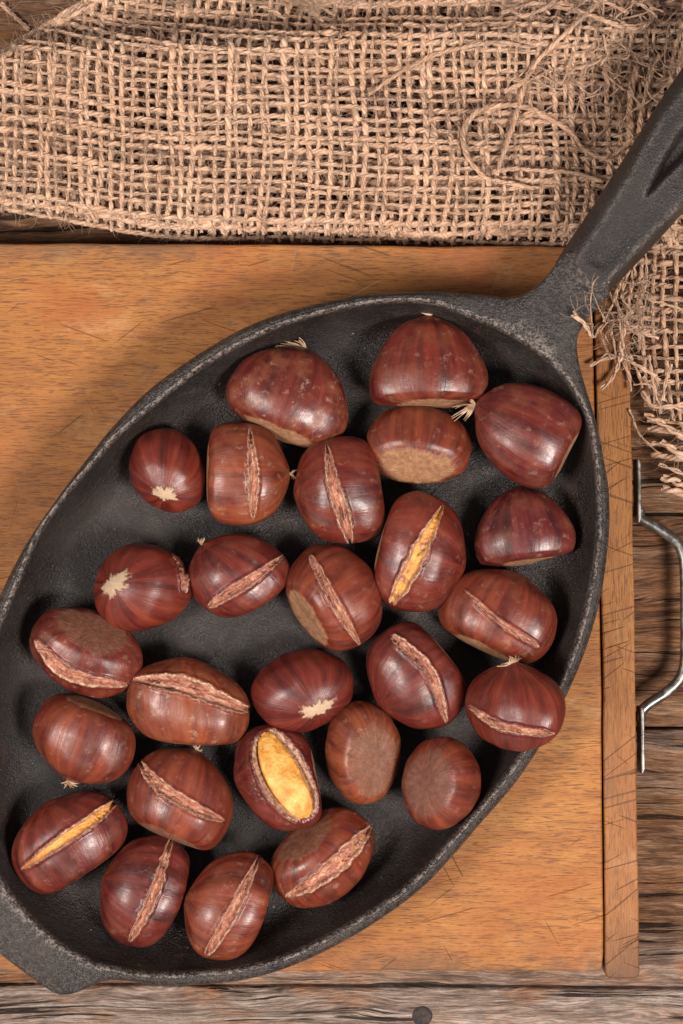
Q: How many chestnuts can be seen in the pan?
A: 27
